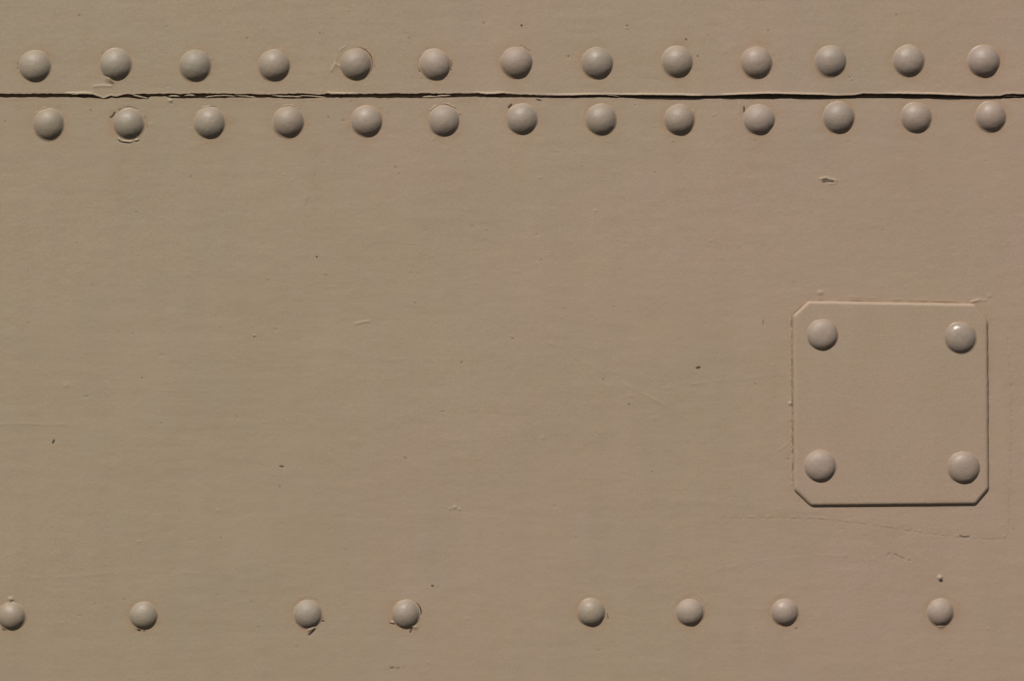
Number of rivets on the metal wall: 38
